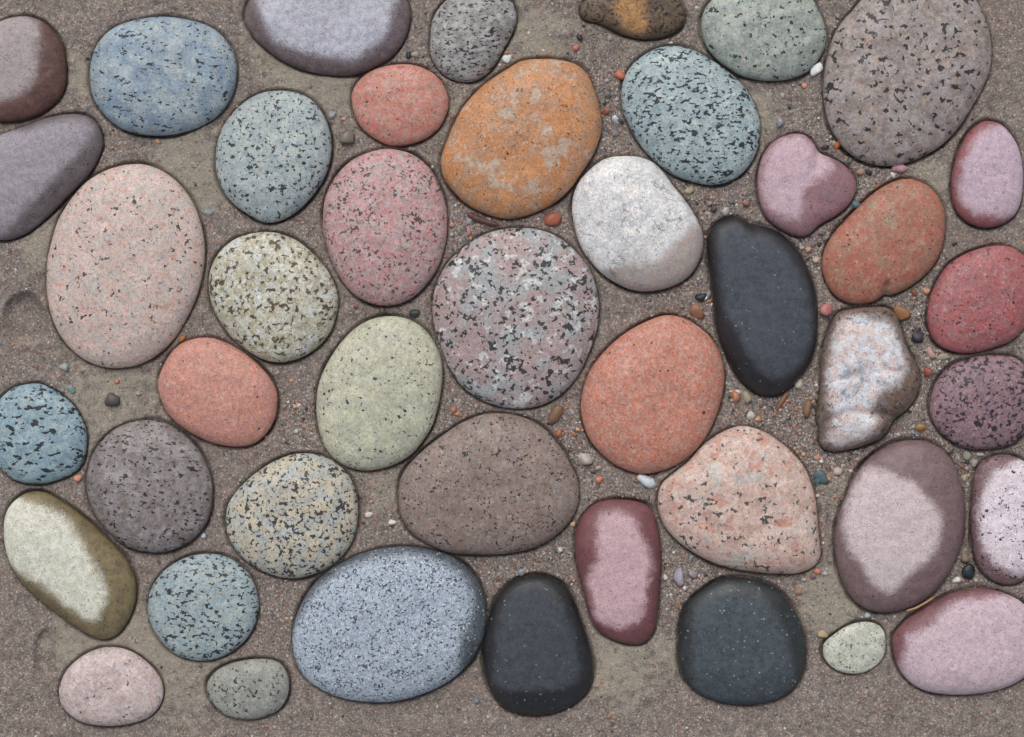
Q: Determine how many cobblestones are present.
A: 44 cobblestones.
